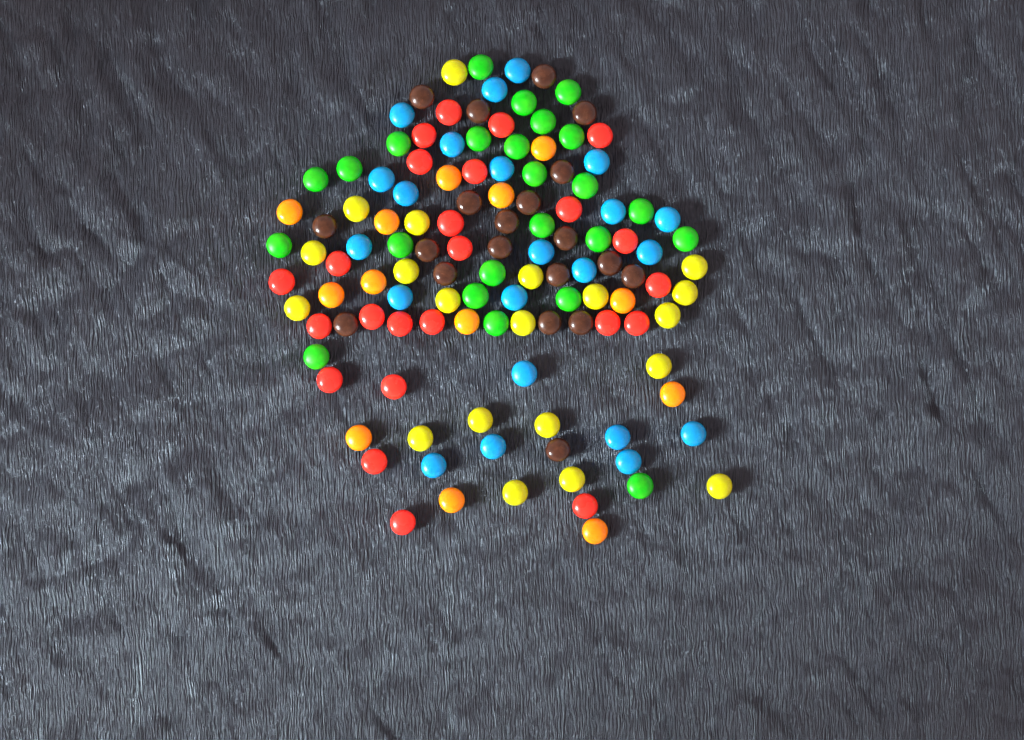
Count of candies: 123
